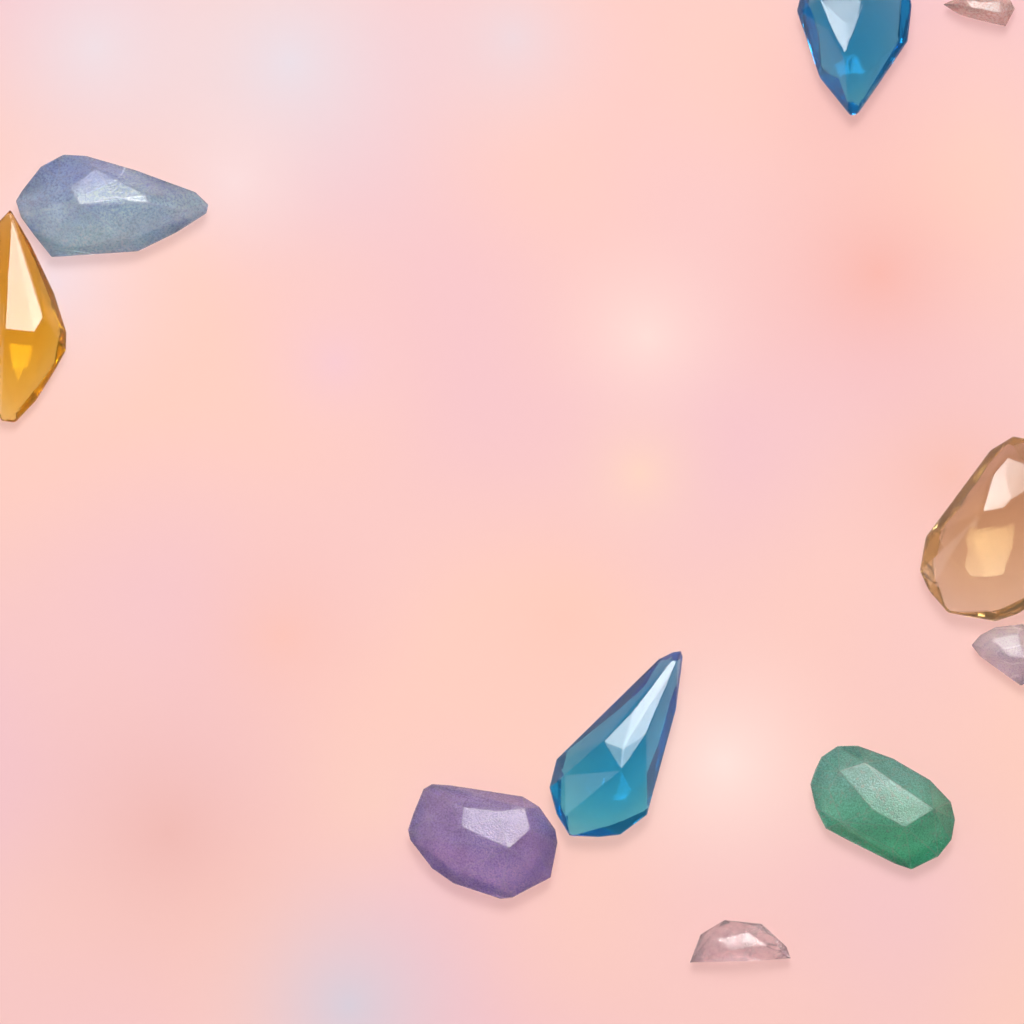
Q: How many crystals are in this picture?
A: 10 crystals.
